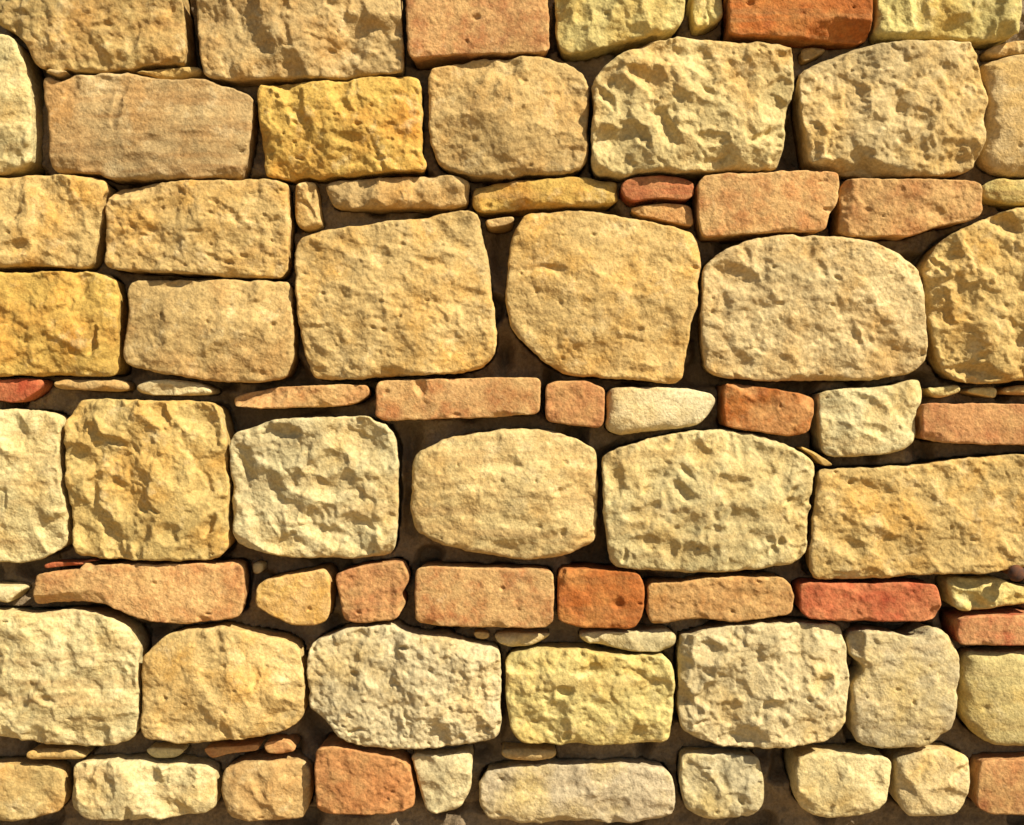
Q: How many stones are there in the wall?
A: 67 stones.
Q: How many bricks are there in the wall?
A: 25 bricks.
